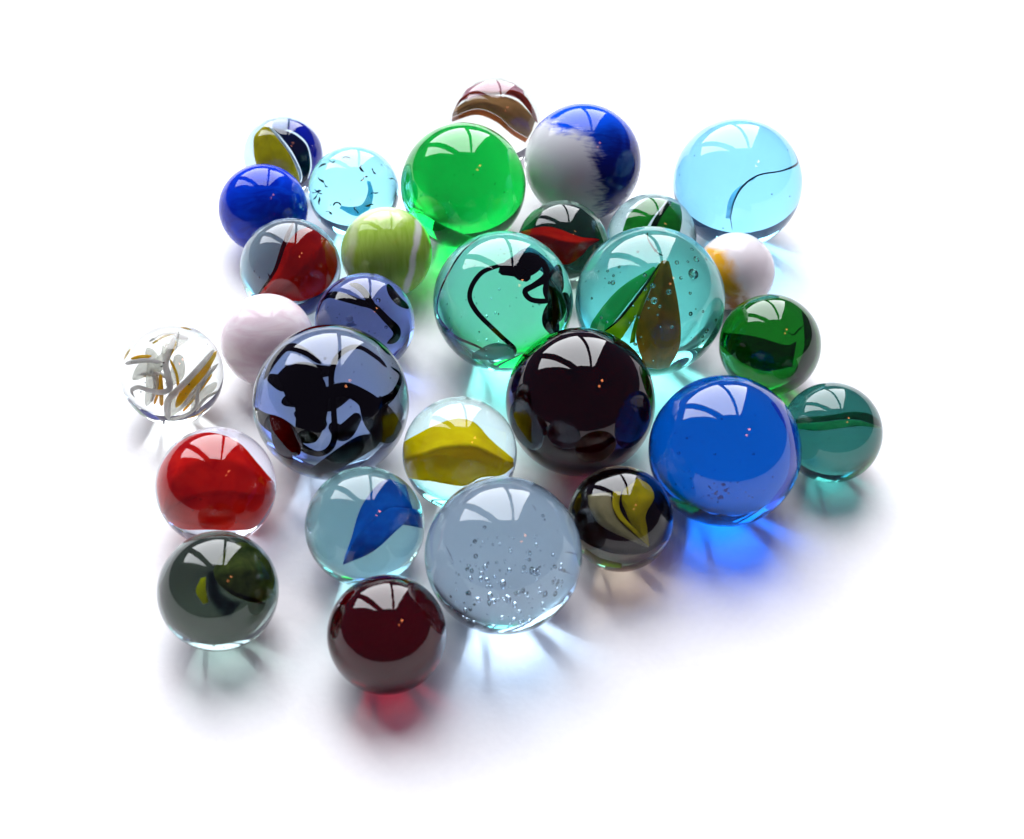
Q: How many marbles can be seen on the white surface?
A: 29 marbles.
